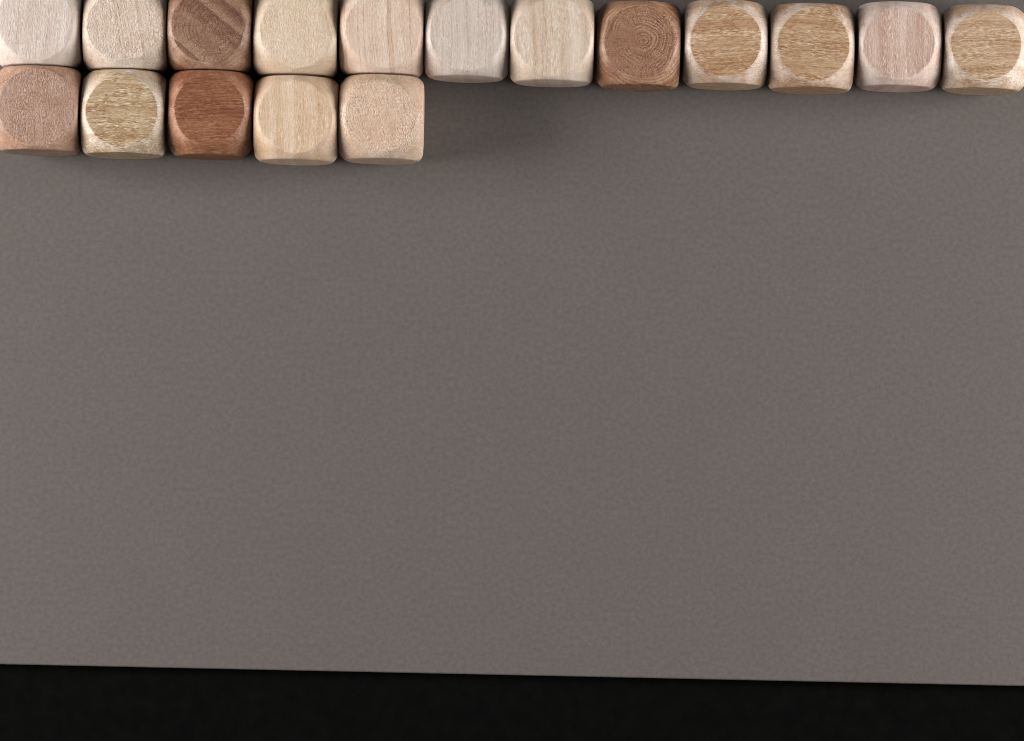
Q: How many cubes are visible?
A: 17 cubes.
